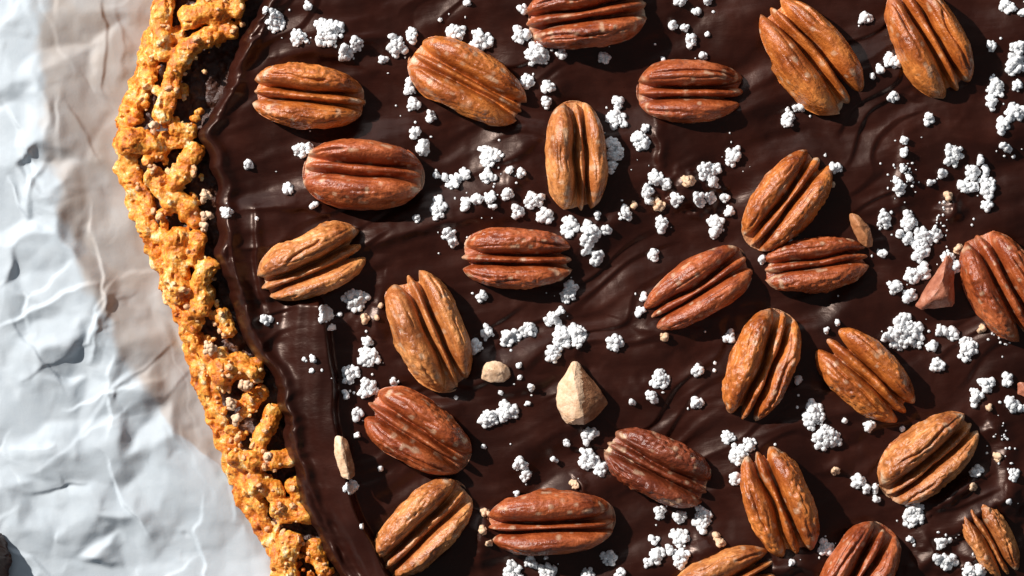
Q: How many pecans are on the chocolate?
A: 26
